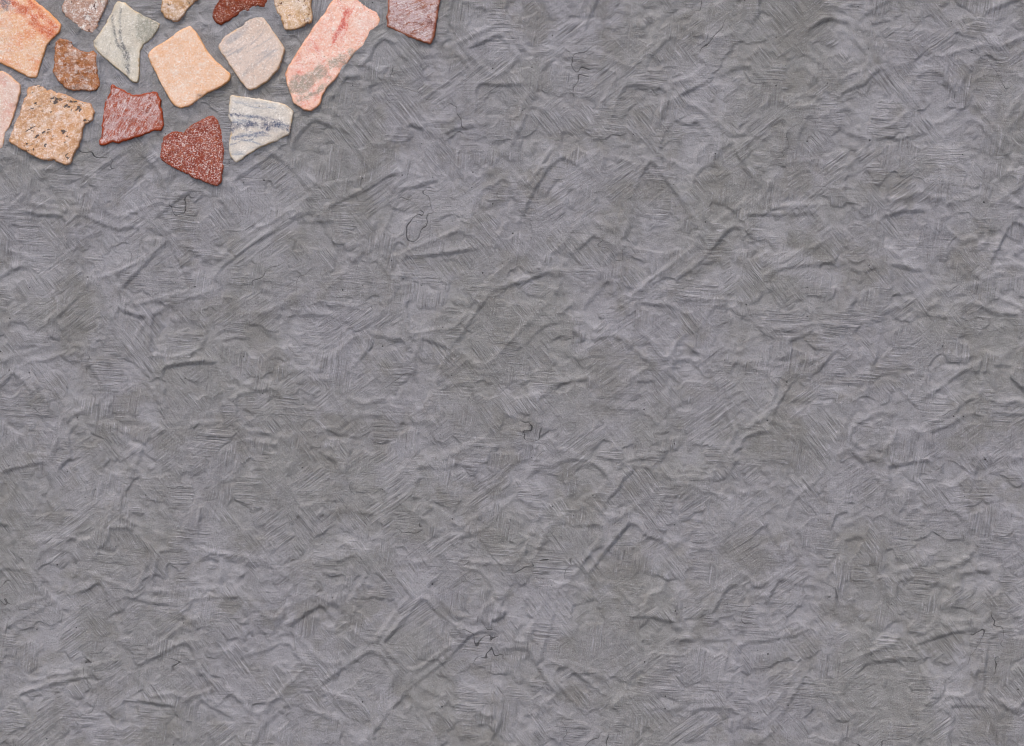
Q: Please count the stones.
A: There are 16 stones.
